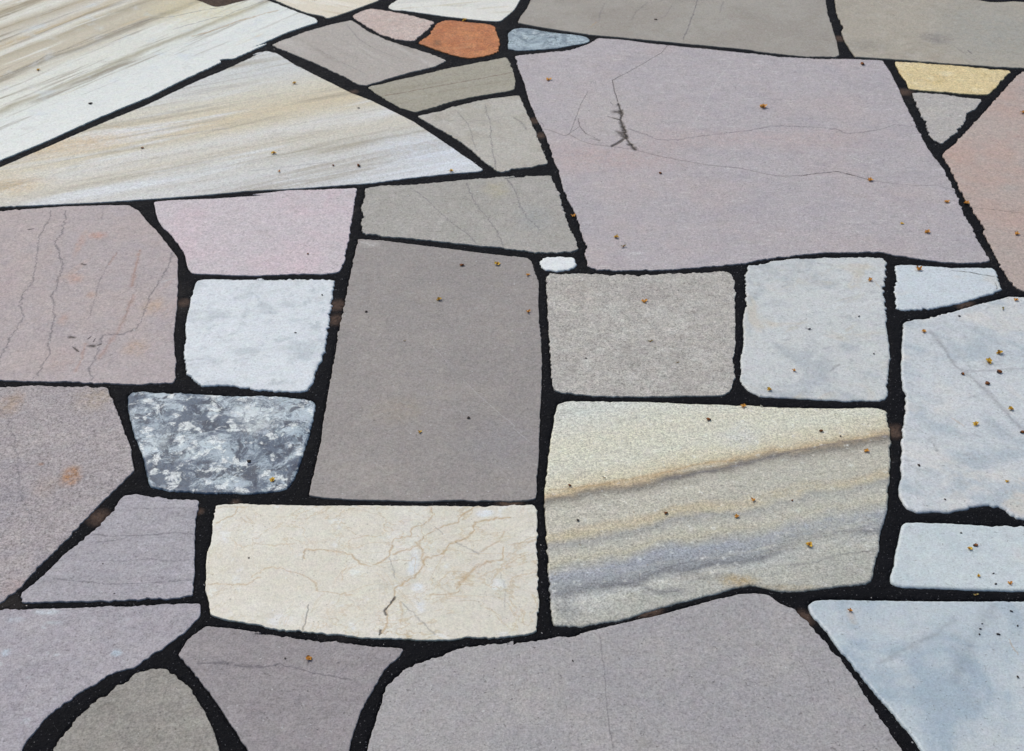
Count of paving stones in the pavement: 37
